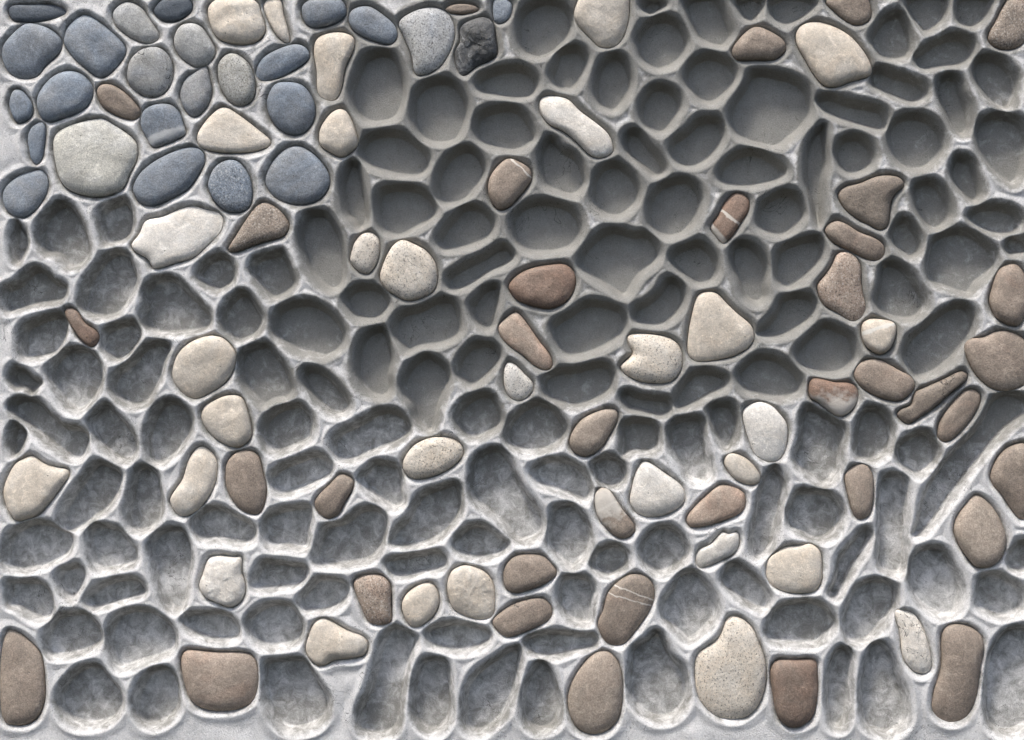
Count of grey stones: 25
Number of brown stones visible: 37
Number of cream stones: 31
